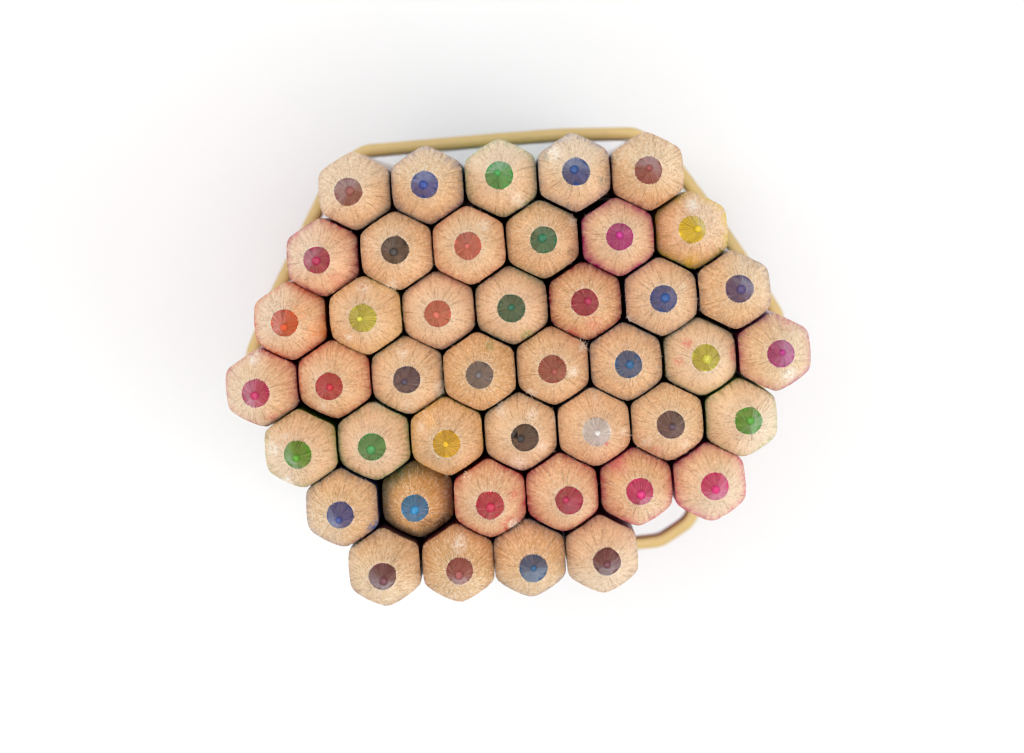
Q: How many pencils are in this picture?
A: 43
